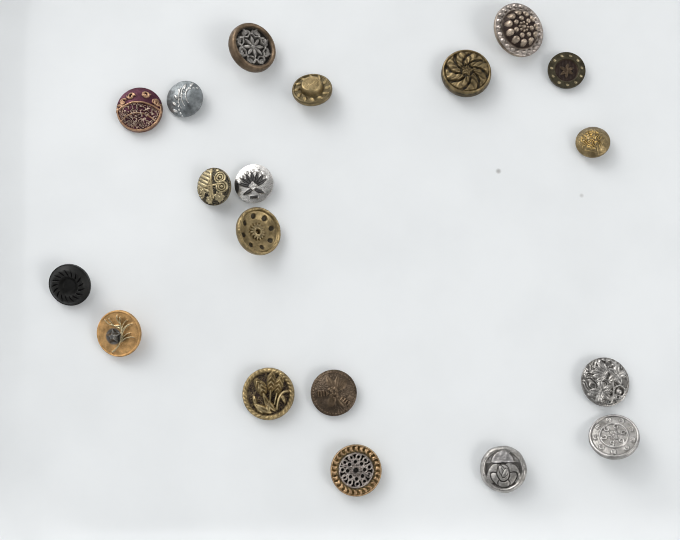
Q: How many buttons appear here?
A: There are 19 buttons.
